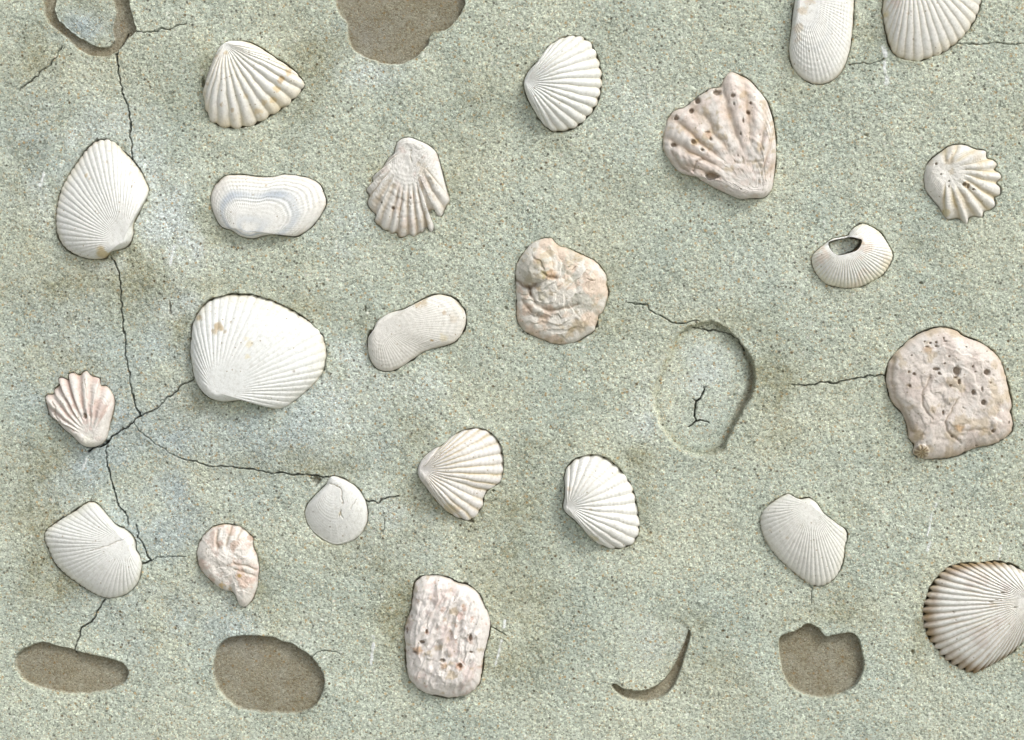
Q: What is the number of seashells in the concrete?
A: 23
